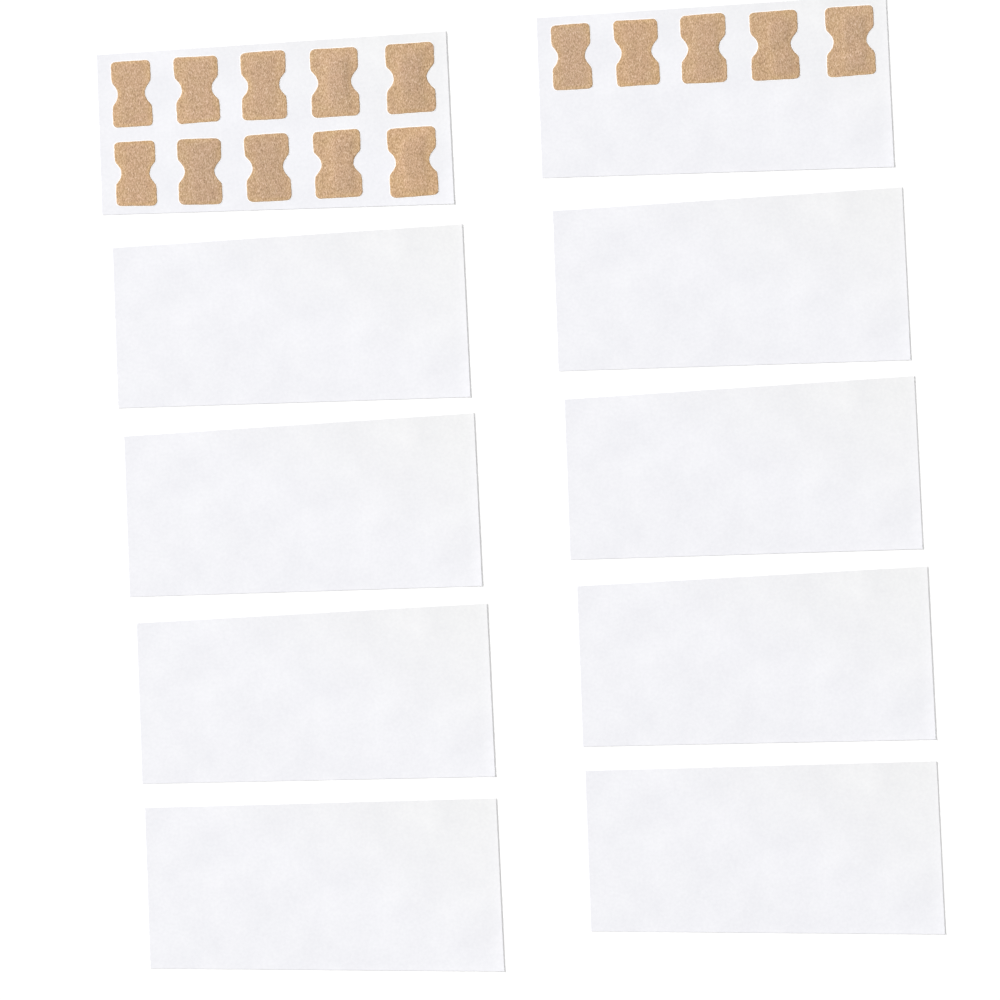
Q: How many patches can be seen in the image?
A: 15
